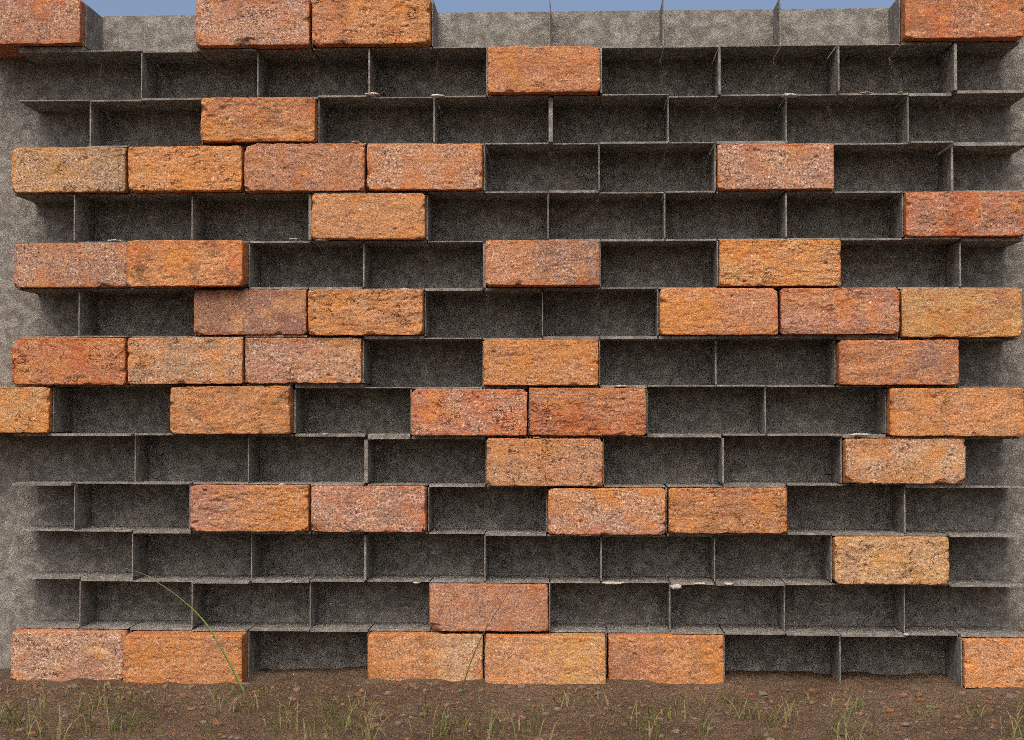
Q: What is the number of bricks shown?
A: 46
